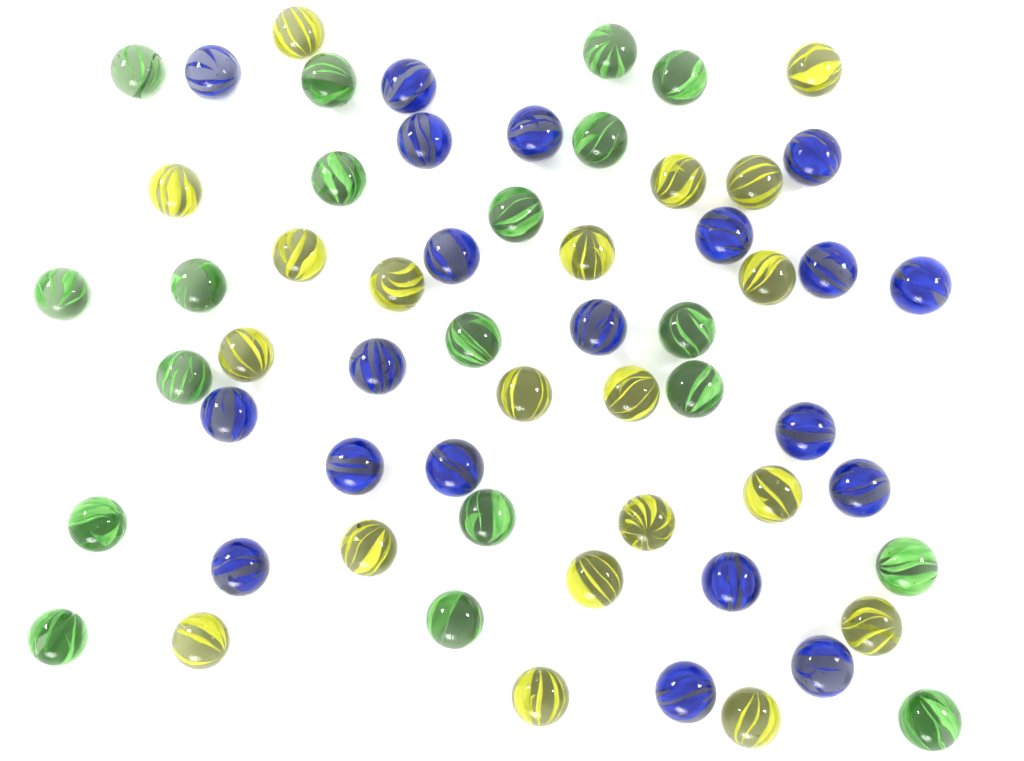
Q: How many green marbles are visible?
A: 19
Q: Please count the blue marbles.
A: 20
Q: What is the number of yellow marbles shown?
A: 20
